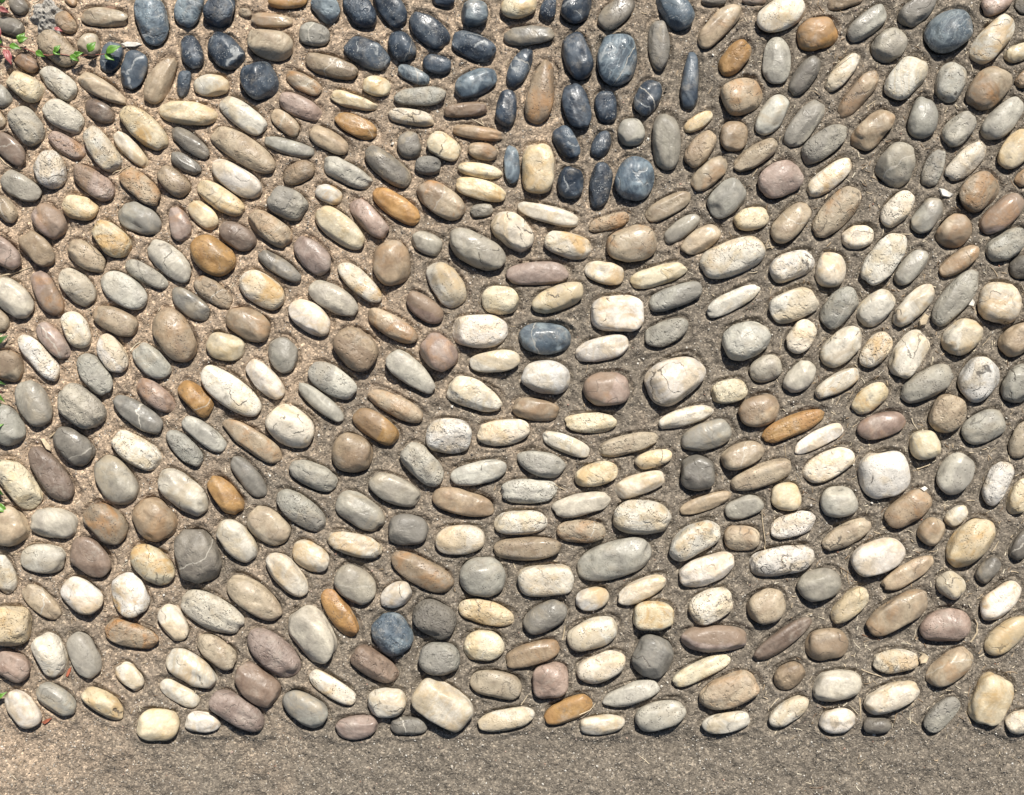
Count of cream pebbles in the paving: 150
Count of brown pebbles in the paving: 143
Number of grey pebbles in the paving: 121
